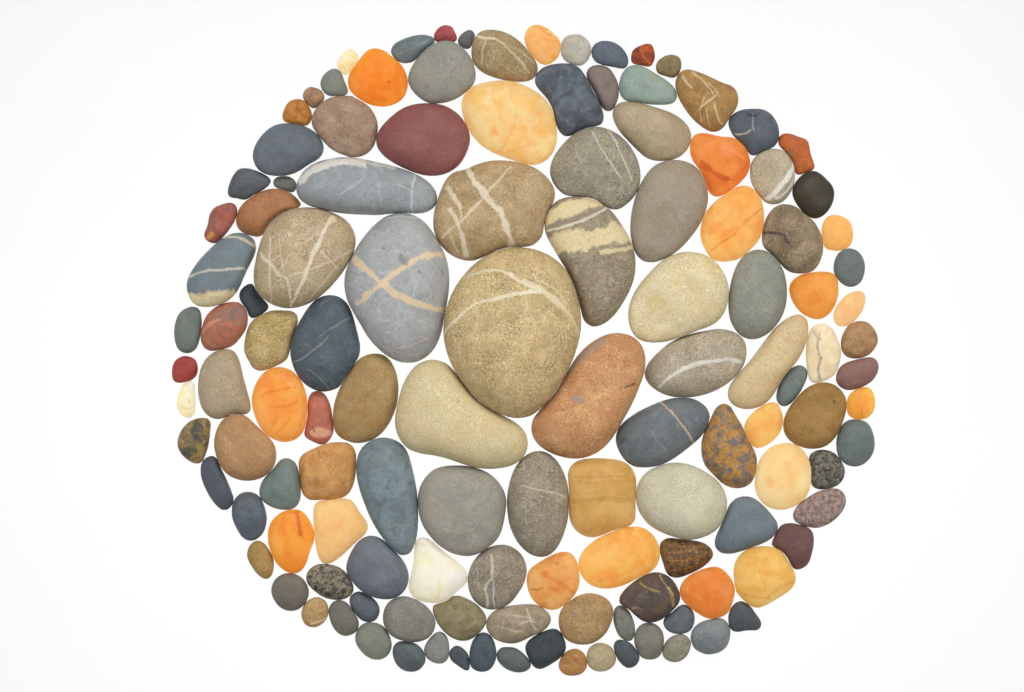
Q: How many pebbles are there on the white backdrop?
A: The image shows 128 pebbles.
